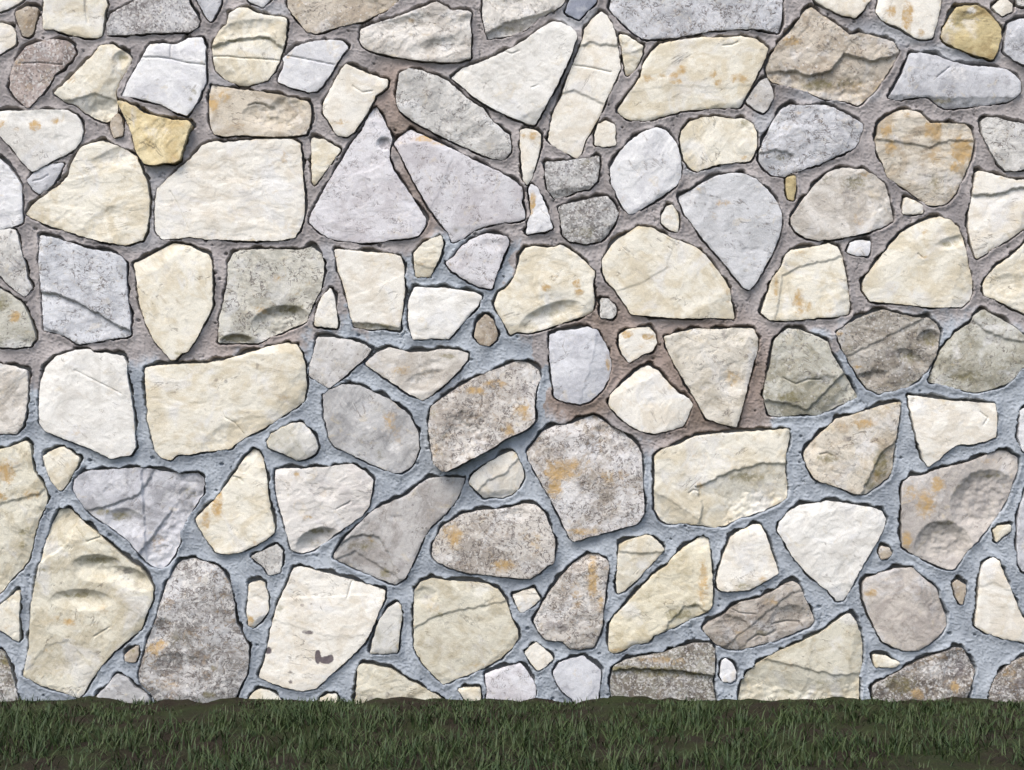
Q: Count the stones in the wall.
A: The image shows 143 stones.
